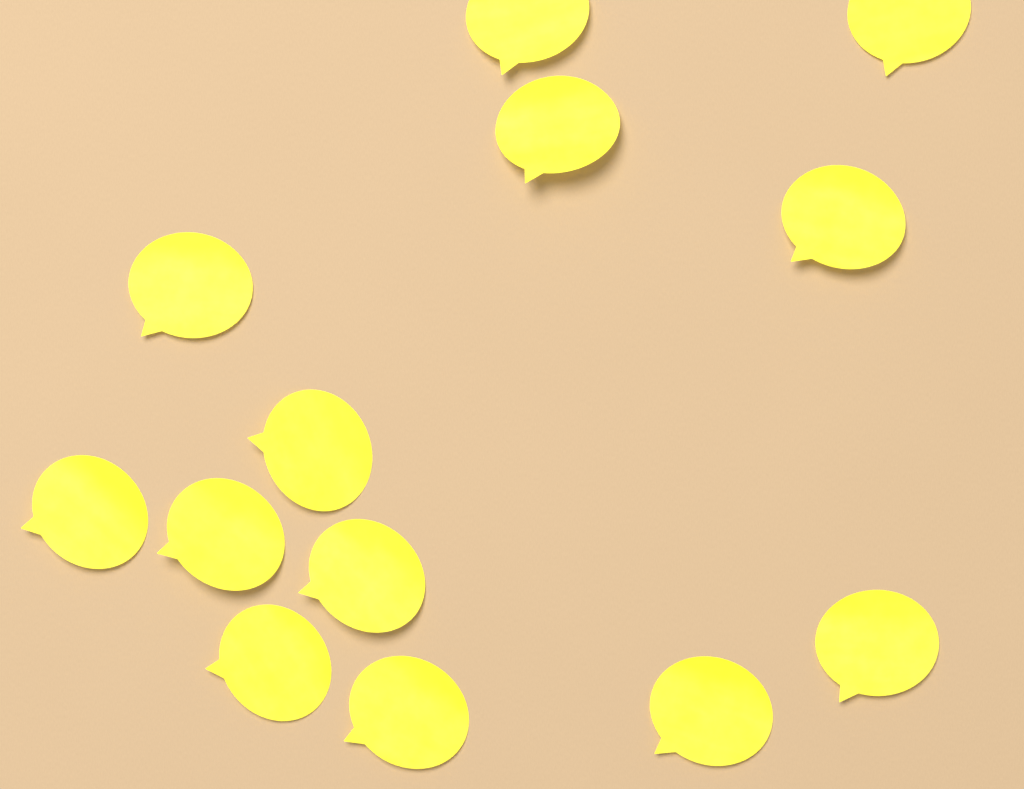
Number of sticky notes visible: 13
